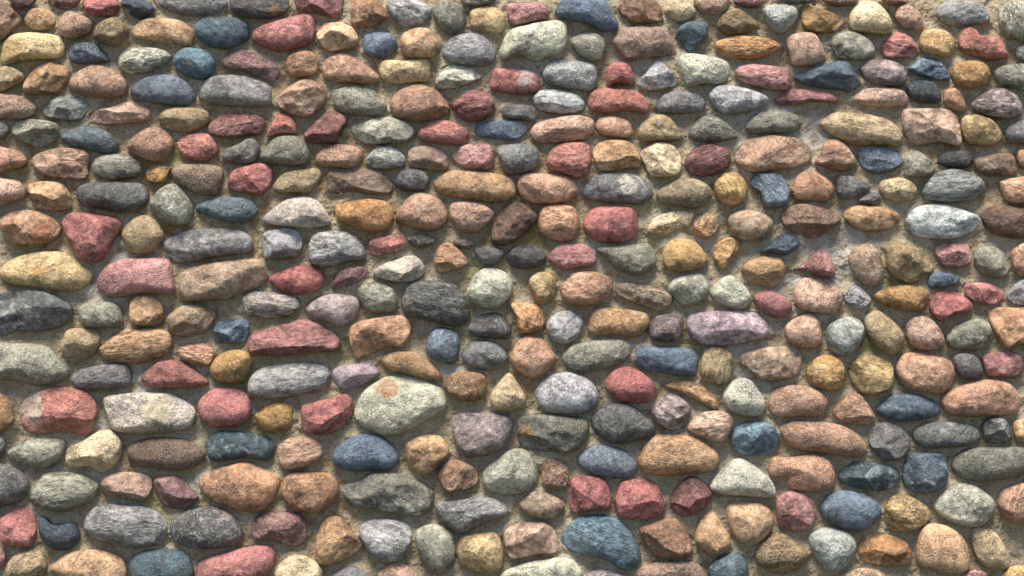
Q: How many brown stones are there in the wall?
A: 156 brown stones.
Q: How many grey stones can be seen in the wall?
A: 114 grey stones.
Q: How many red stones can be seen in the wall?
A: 54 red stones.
